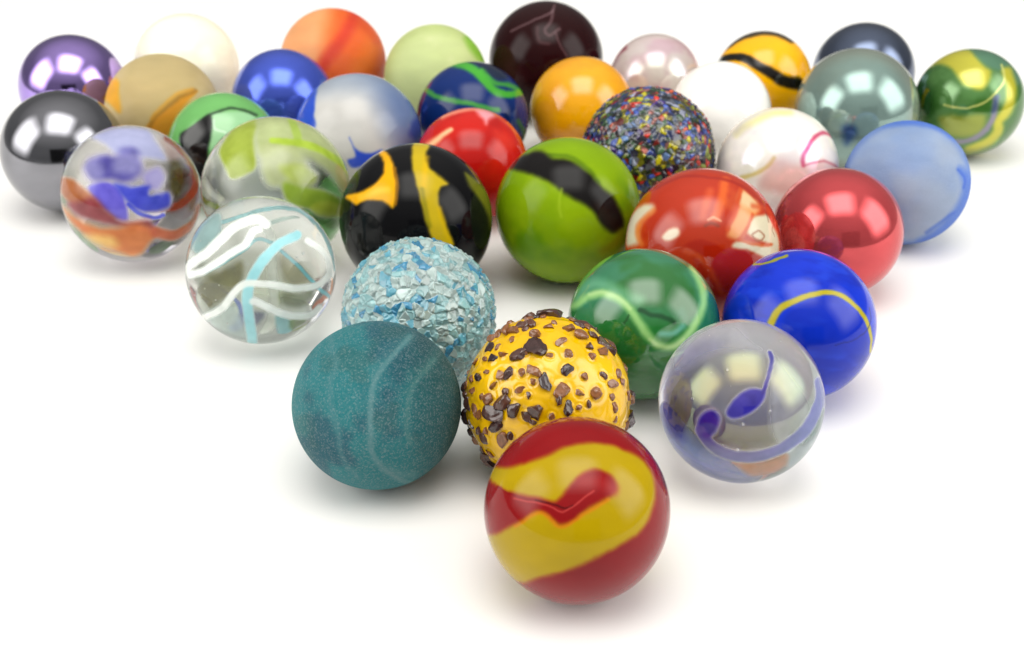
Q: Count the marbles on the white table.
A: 36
